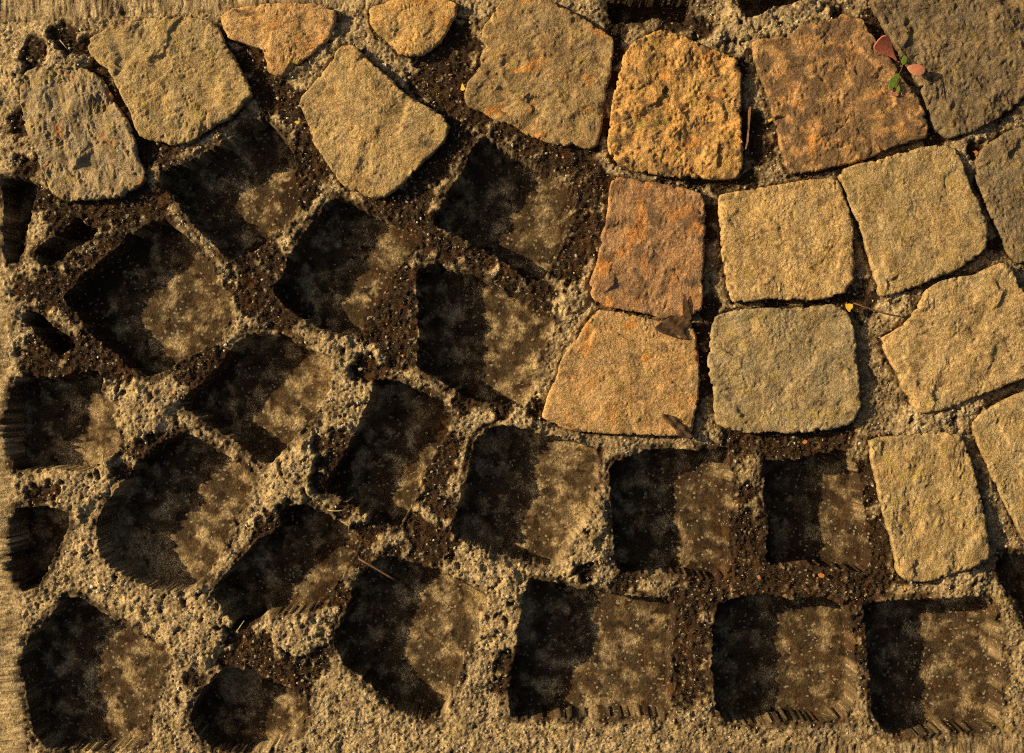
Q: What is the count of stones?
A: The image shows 18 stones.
